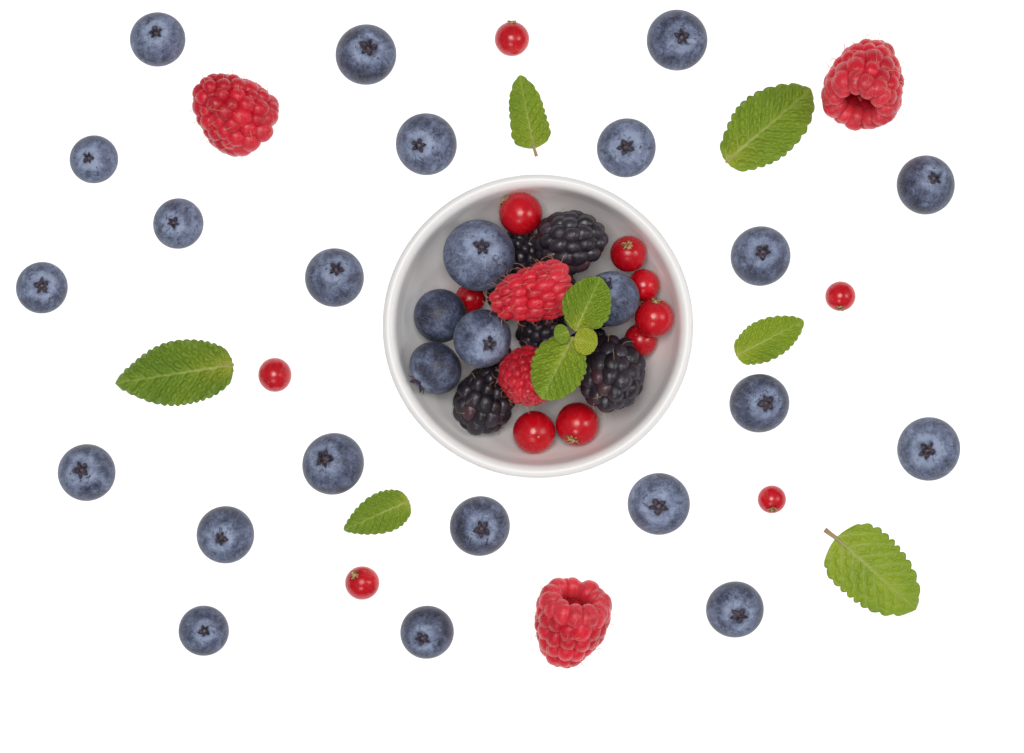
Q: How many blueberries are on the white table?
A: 26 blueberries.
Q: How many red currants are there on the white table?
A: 13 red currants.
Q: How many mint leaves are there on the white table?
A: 10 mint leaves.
